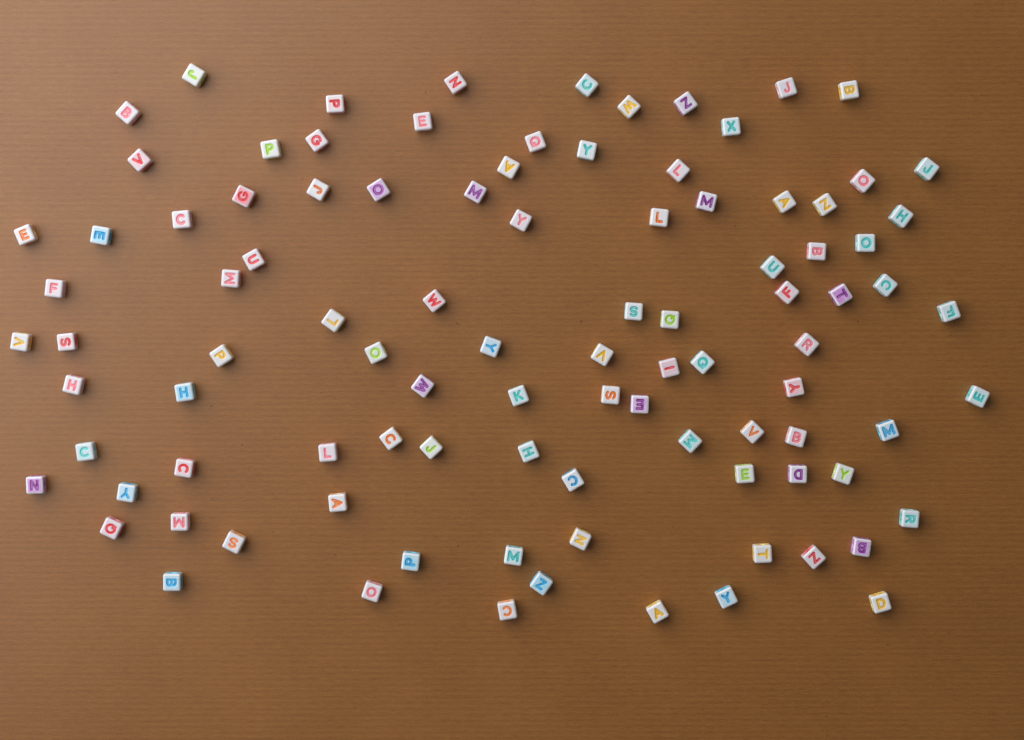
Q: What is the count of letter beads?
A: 98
